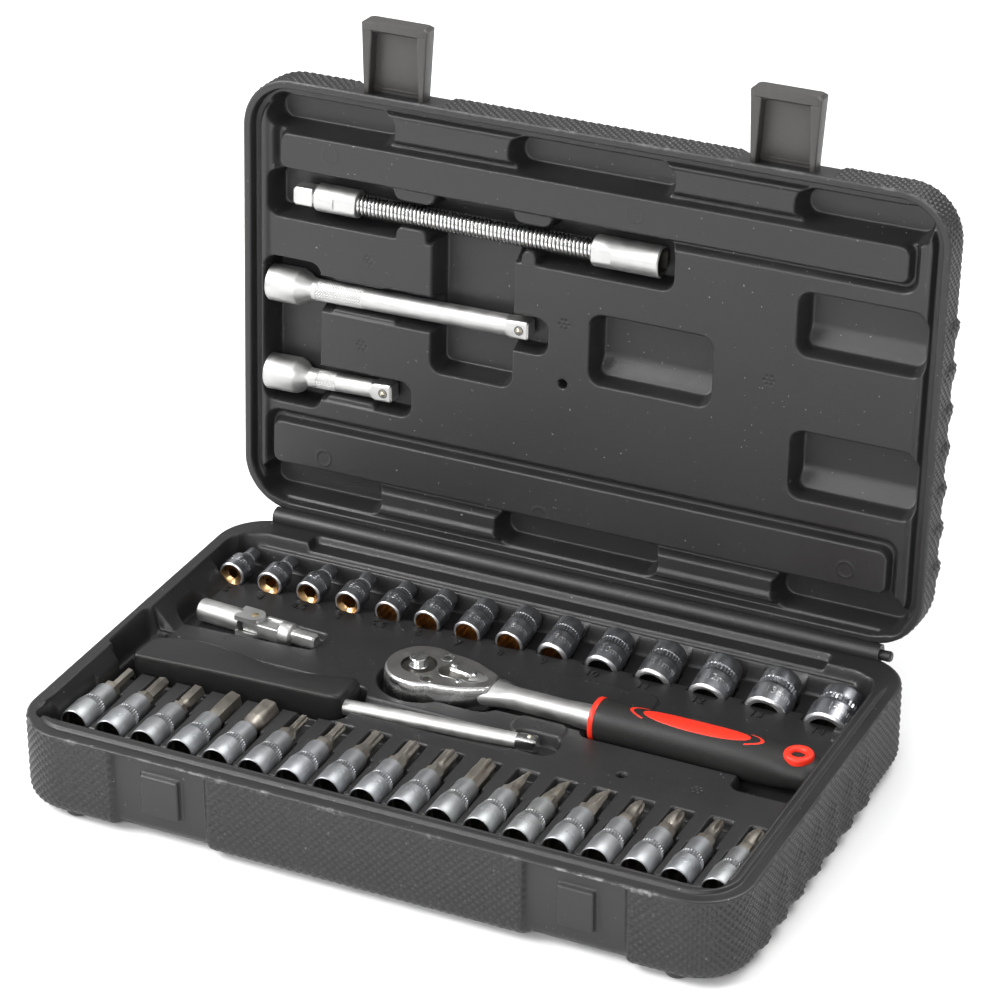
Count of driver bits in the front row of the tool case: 18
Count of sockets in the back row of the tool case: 14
